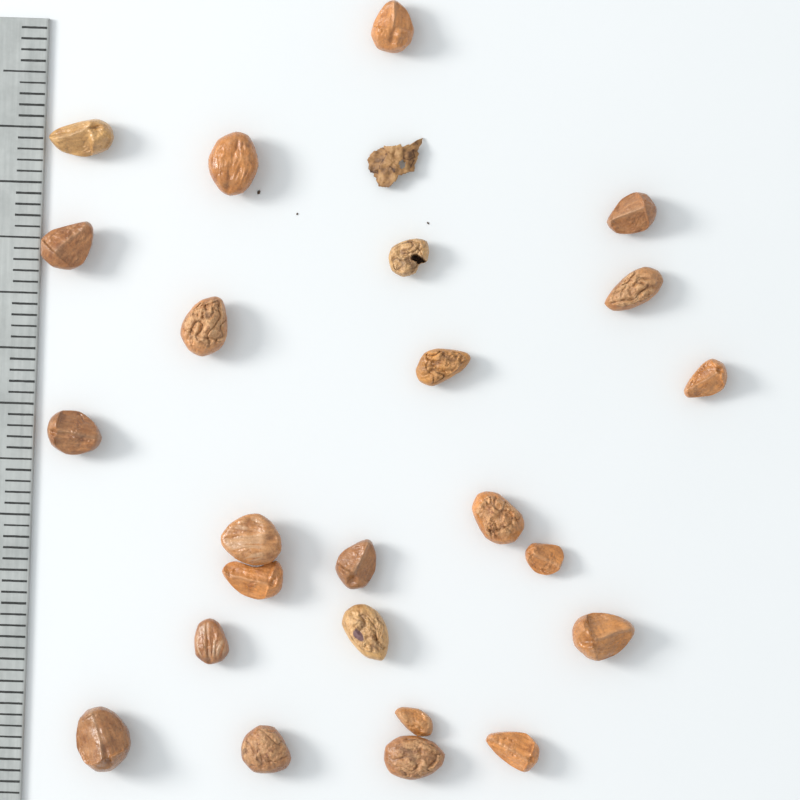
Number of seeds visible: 24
